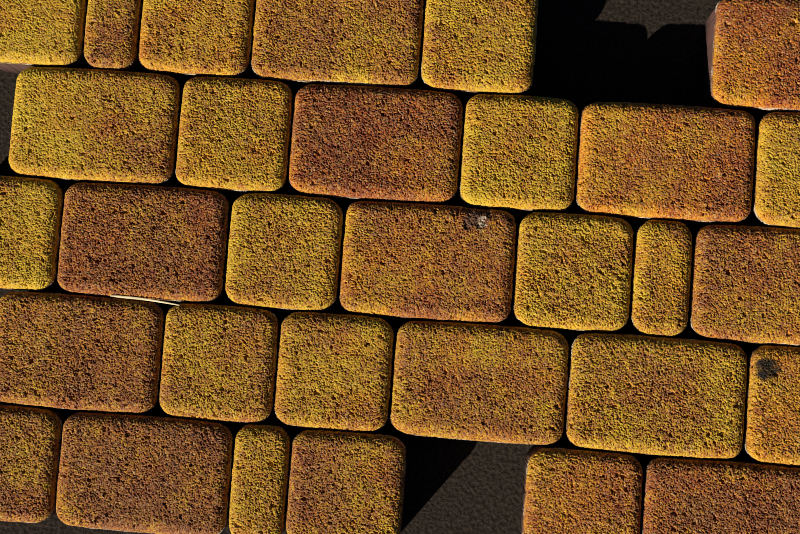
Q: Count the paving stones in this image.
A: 31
